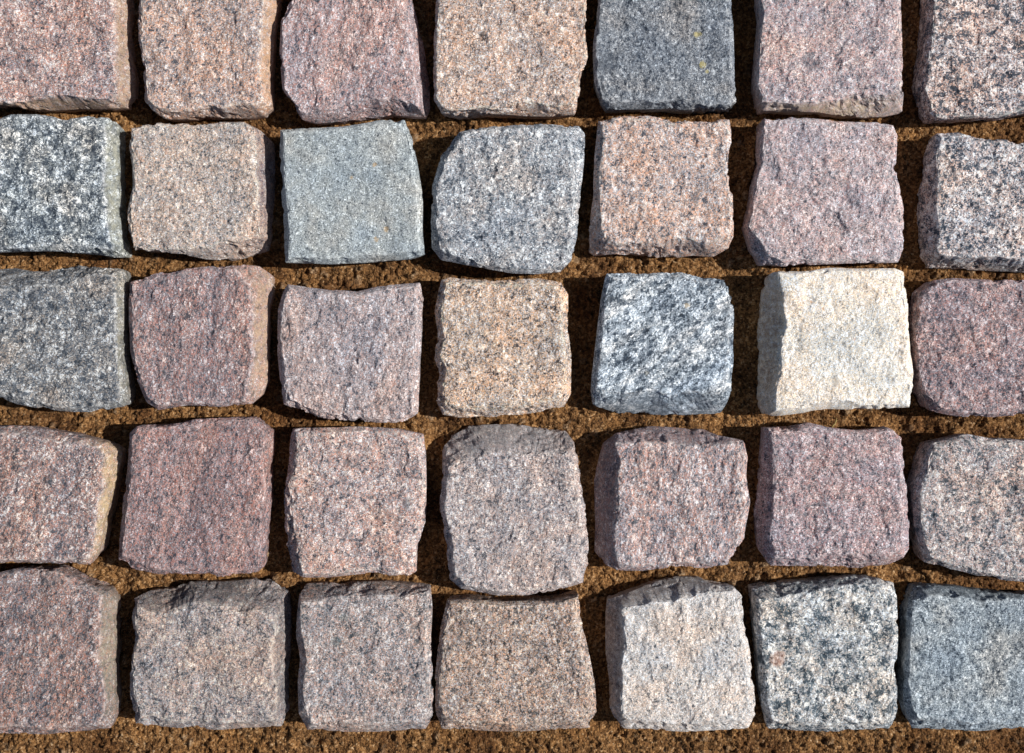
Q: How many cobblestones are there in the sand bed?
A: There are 35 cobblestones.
